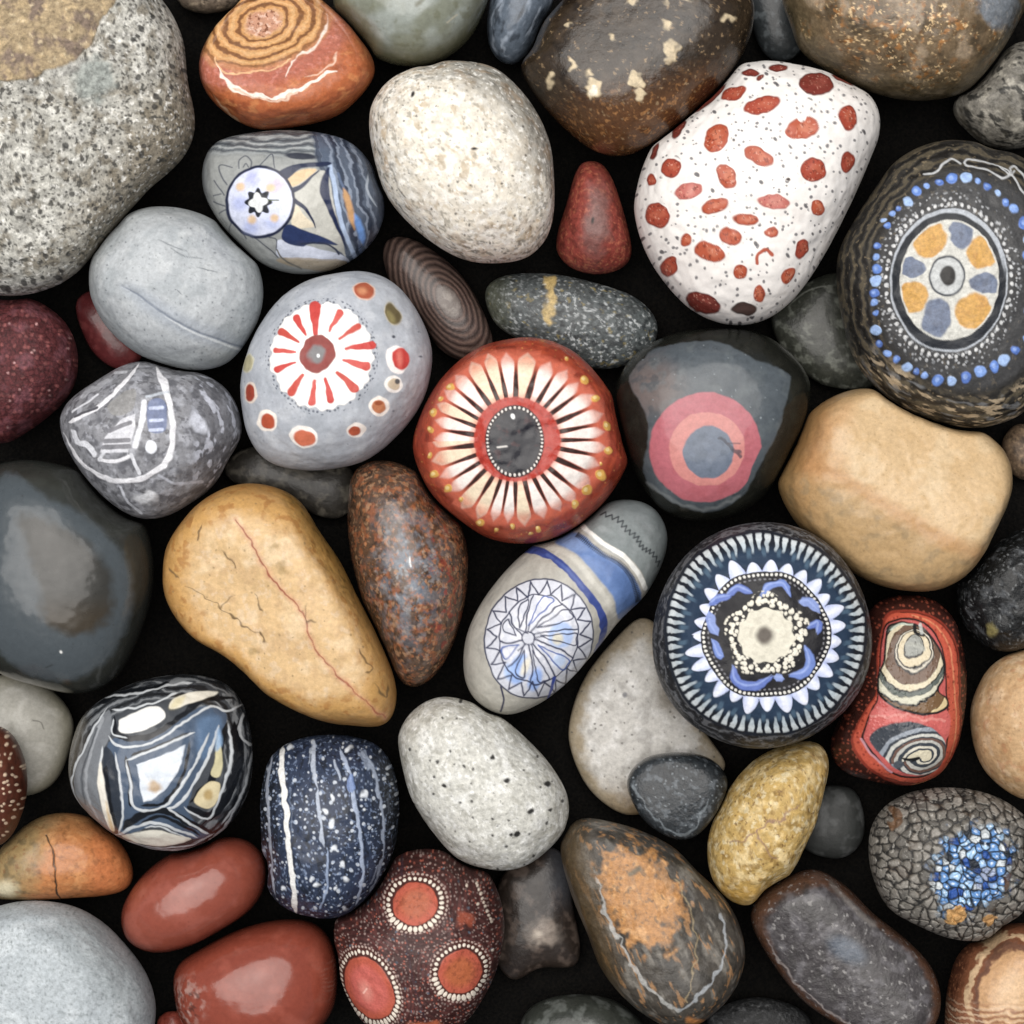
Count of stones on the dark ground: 57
